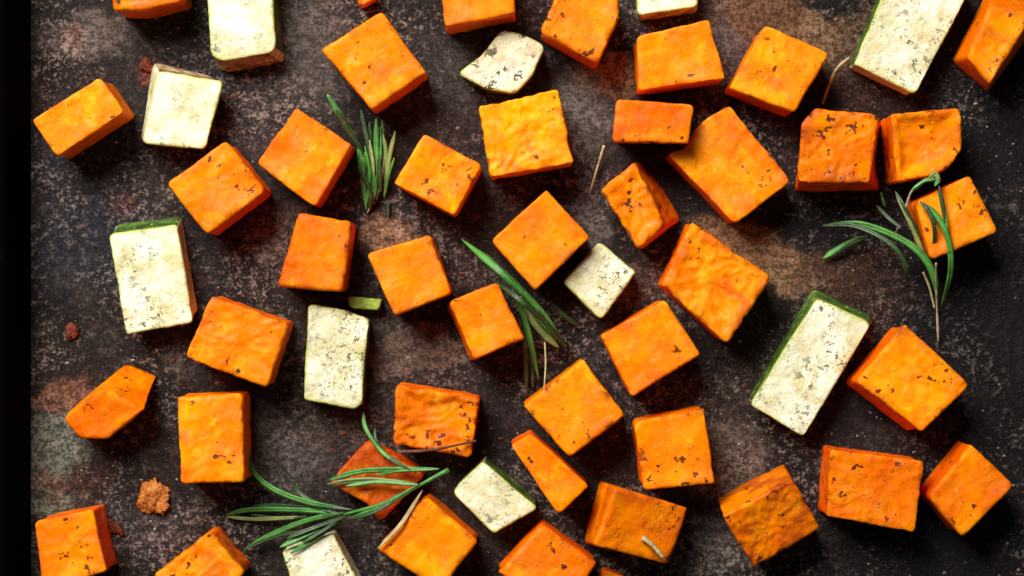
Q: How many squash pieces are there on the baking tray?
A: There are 43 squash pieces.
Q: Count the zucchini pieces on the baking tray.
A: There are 11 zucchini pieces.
